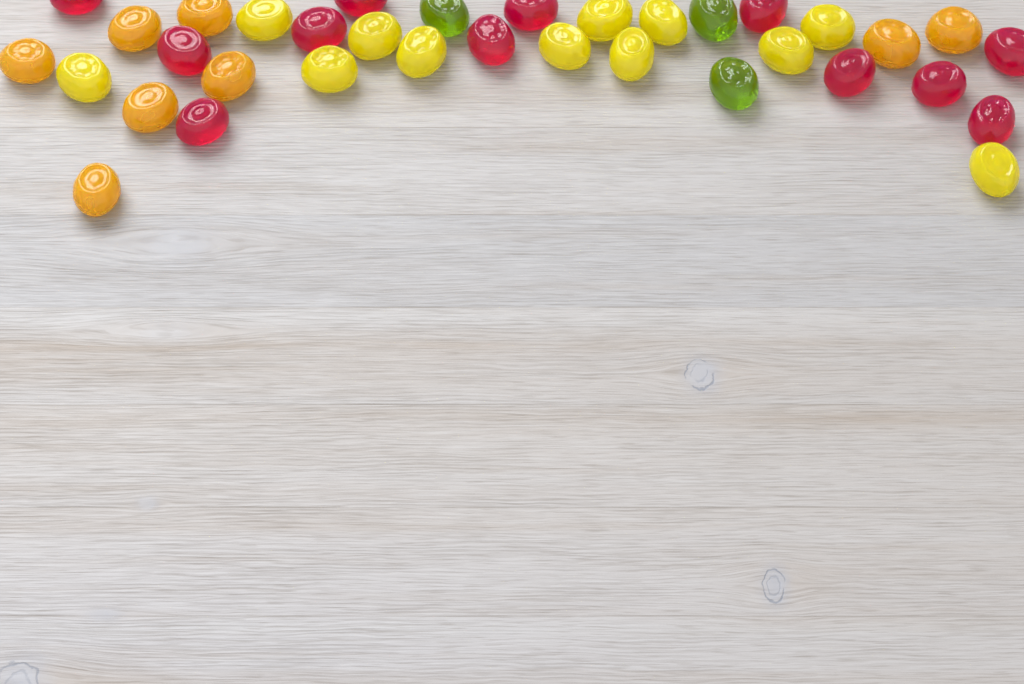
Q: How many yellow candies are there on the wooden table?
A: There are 12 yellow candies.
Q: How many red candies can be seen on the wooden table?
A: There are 12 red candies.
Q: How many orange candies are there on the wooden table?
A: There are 8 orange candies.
